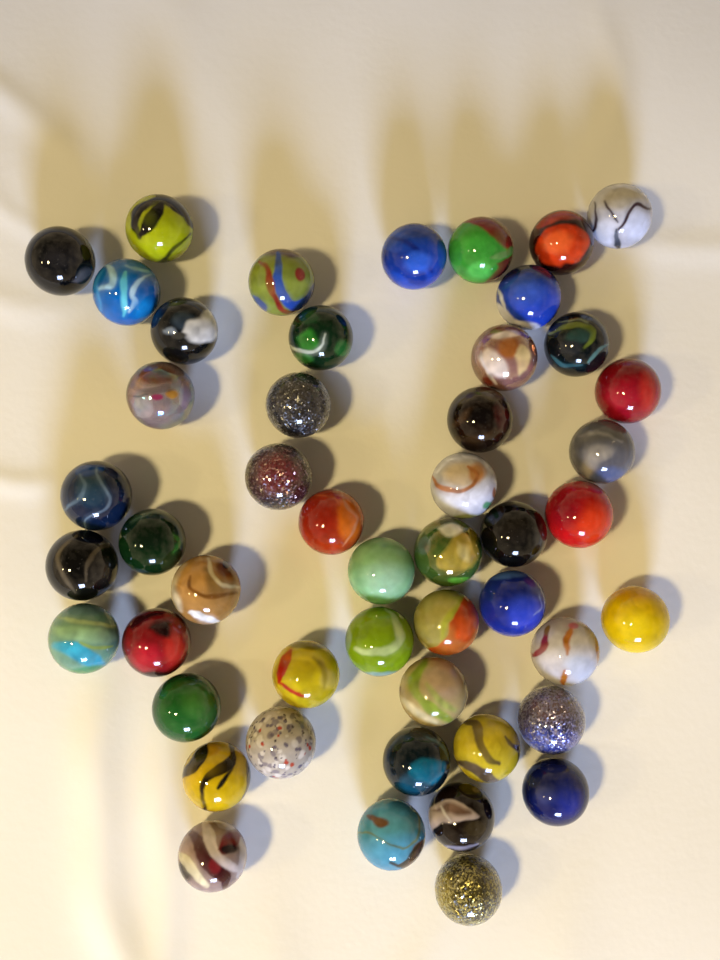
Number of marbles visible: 49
